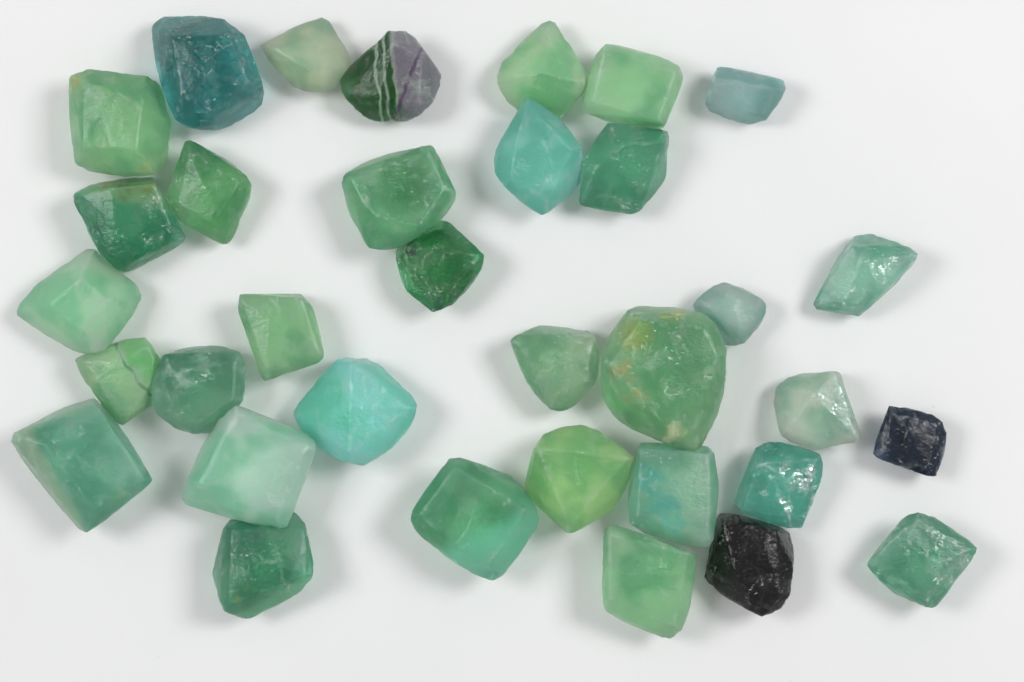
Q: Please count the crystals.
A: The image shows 34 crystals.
